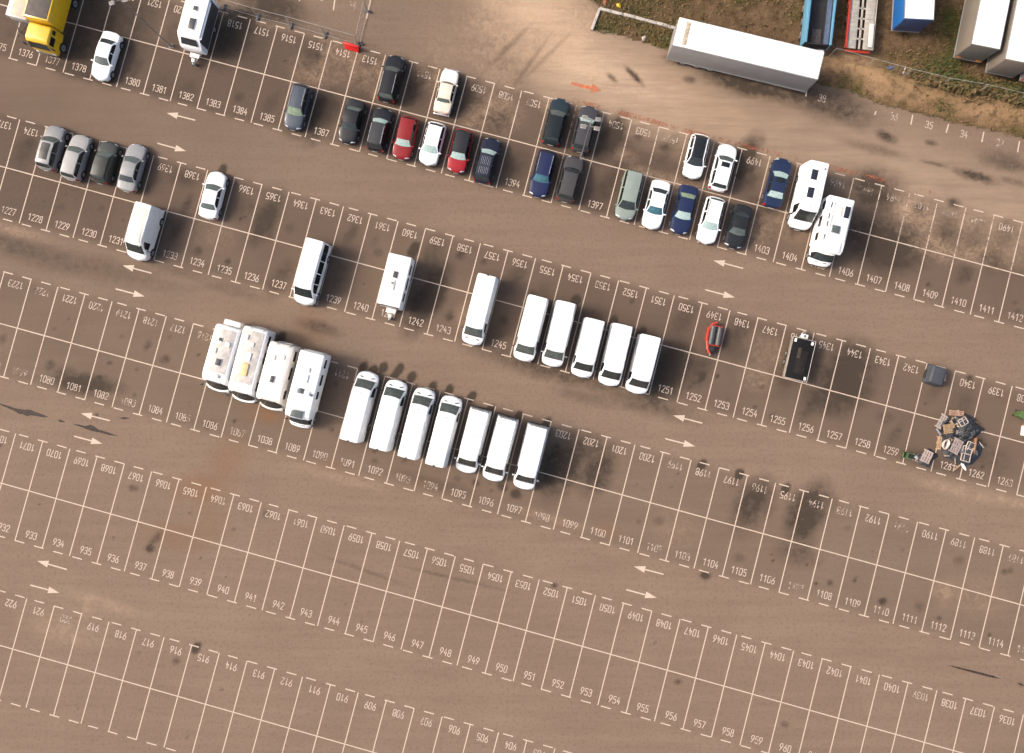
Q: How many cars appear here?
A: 27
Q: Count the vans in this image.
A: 16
